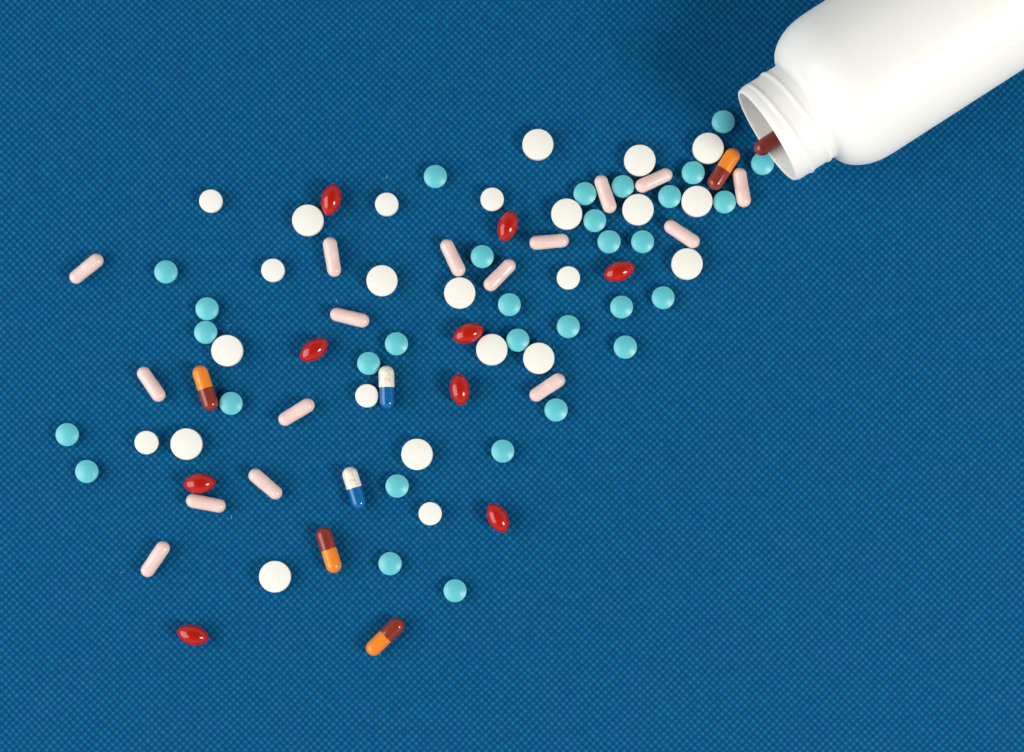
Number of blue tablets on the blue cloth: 31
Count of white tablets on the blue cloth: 24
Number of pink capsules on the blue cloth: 16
